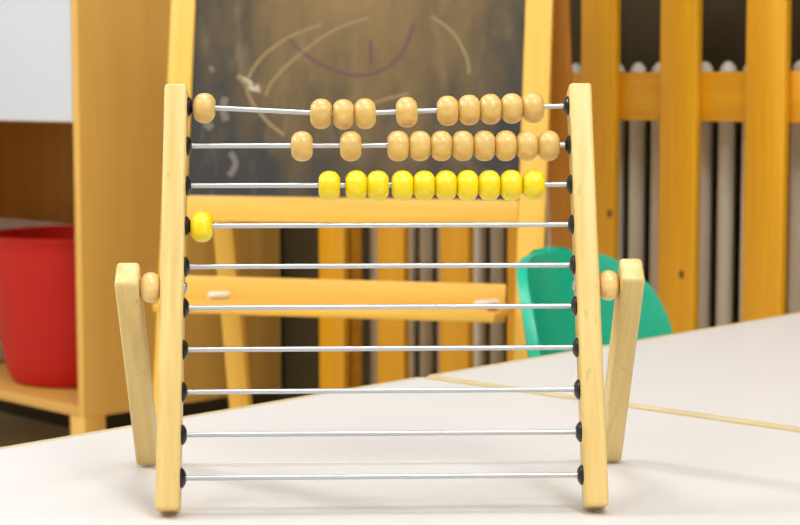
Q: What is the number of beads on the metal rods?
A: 31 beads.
